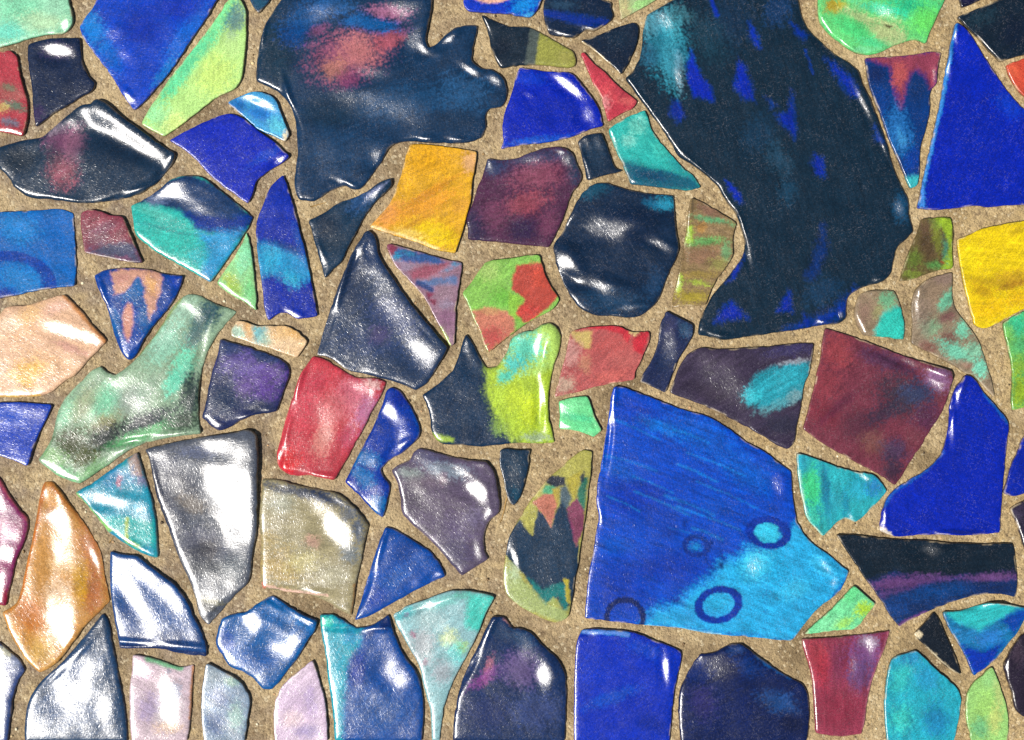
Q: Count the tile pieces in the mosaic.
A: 92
